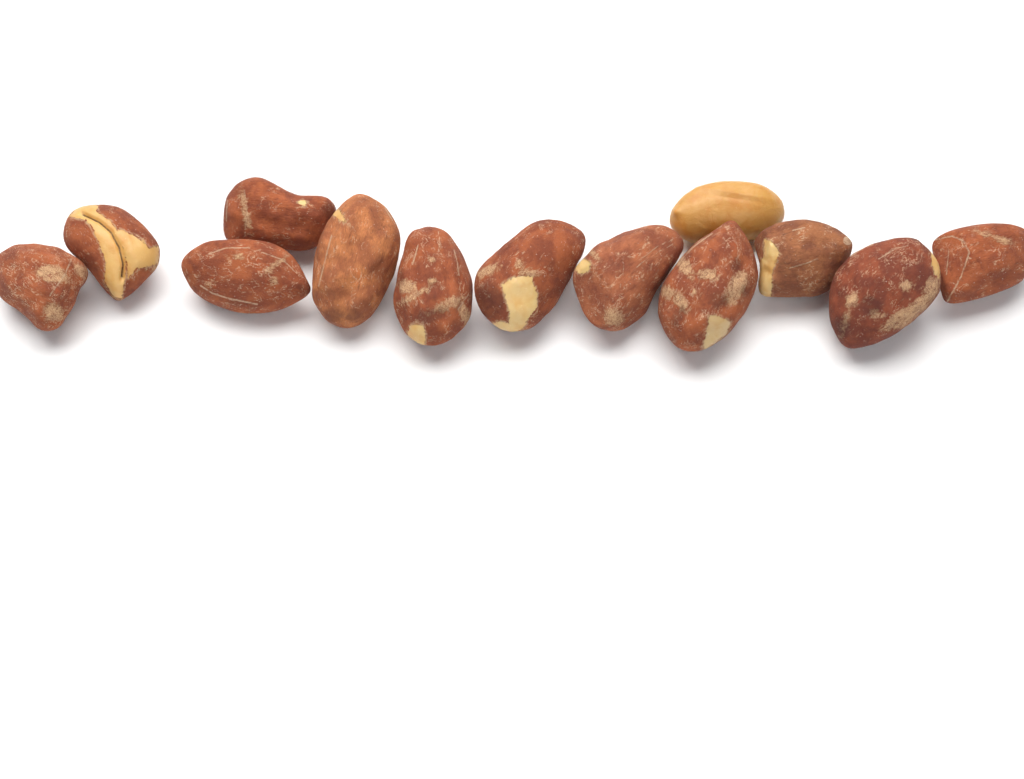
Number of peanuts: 13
